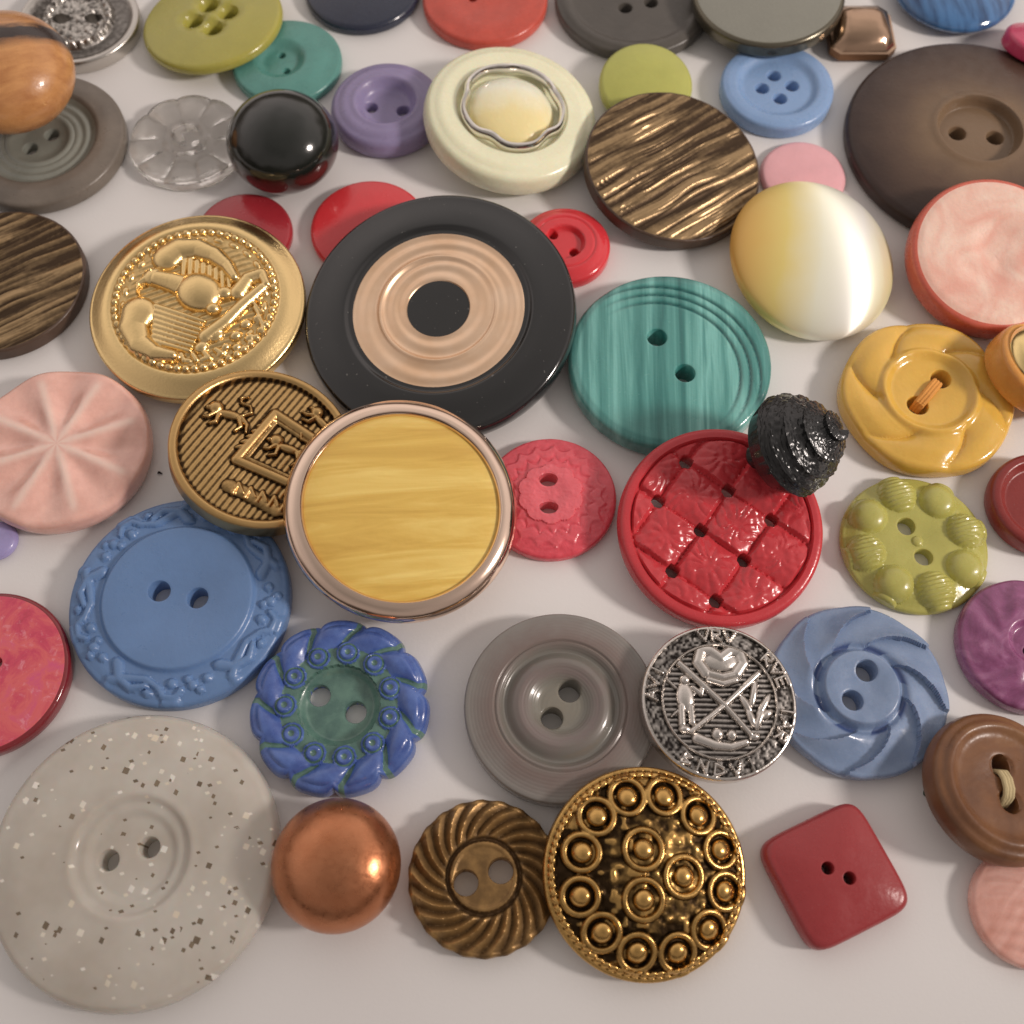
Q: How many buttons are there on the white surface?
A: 55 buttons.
